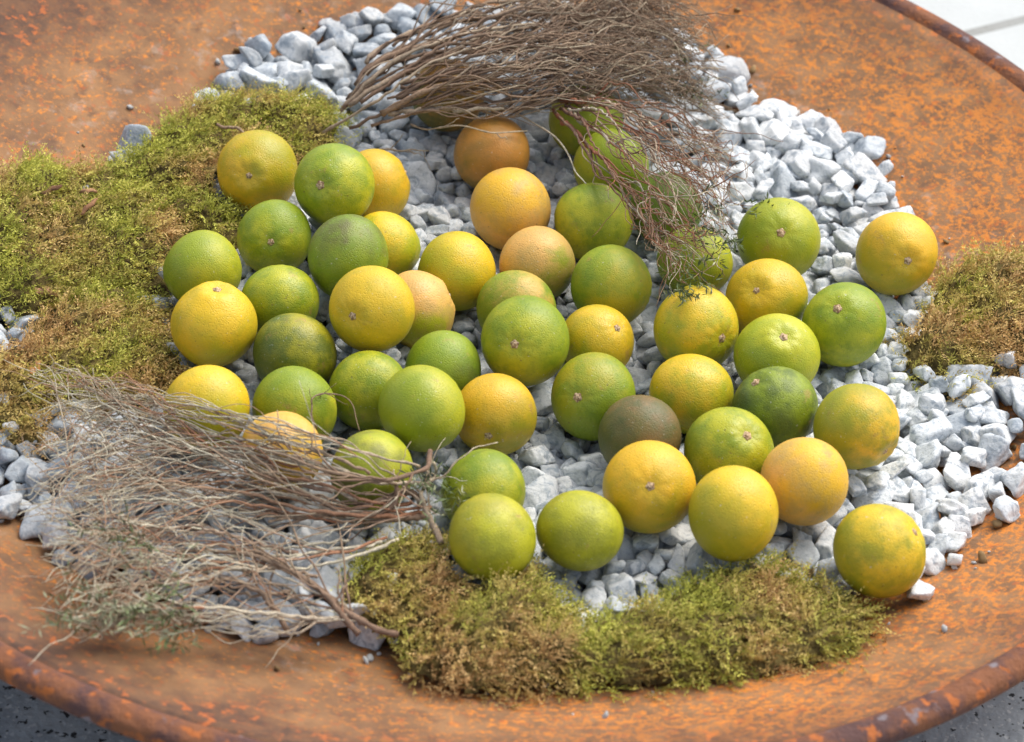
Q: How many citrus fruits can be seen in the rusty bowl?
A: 53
